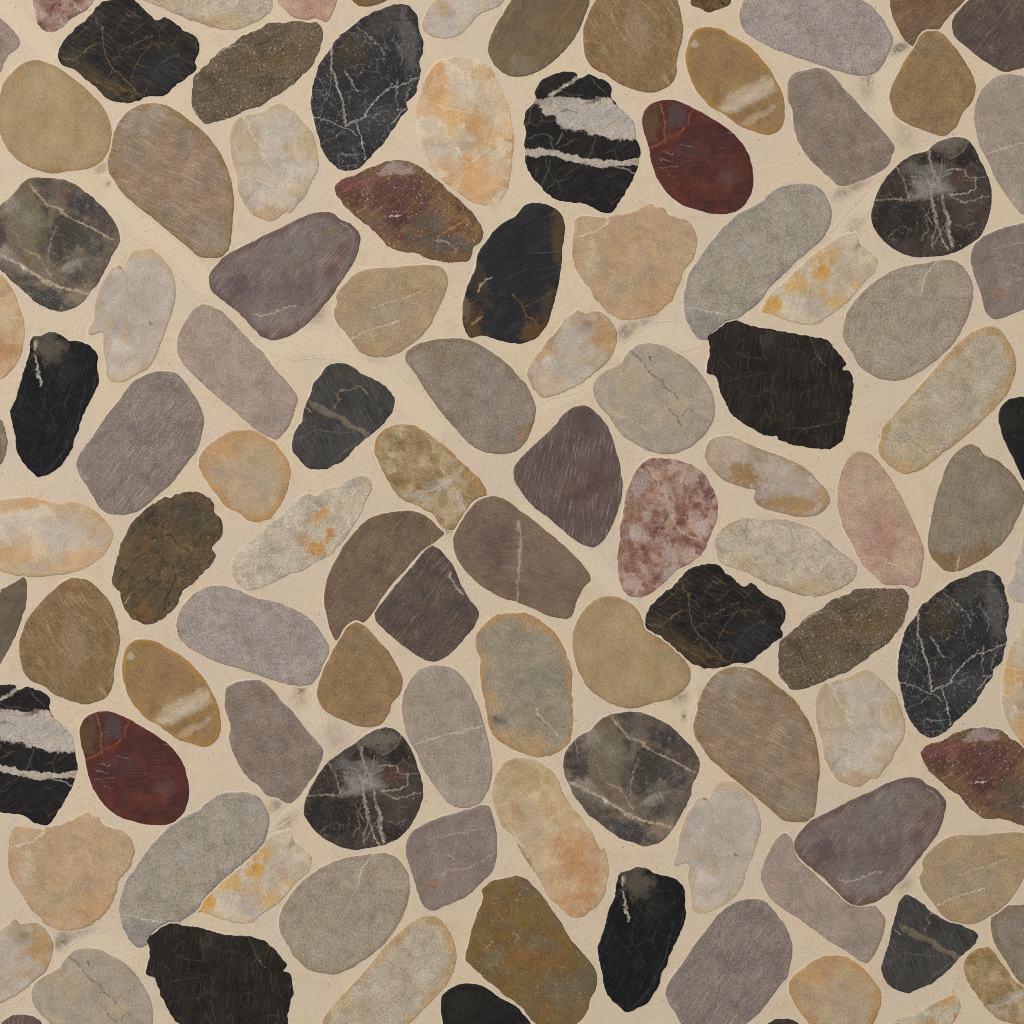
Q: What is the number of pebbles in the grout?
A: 109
